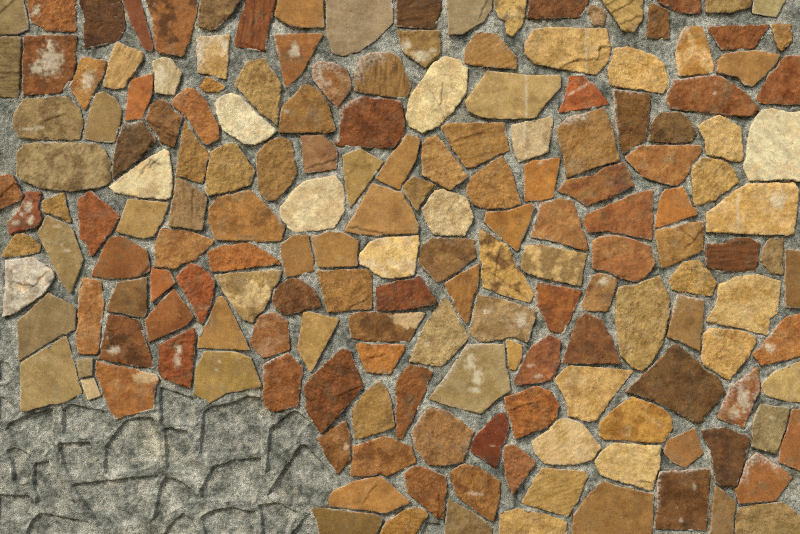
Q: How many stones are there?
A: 177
